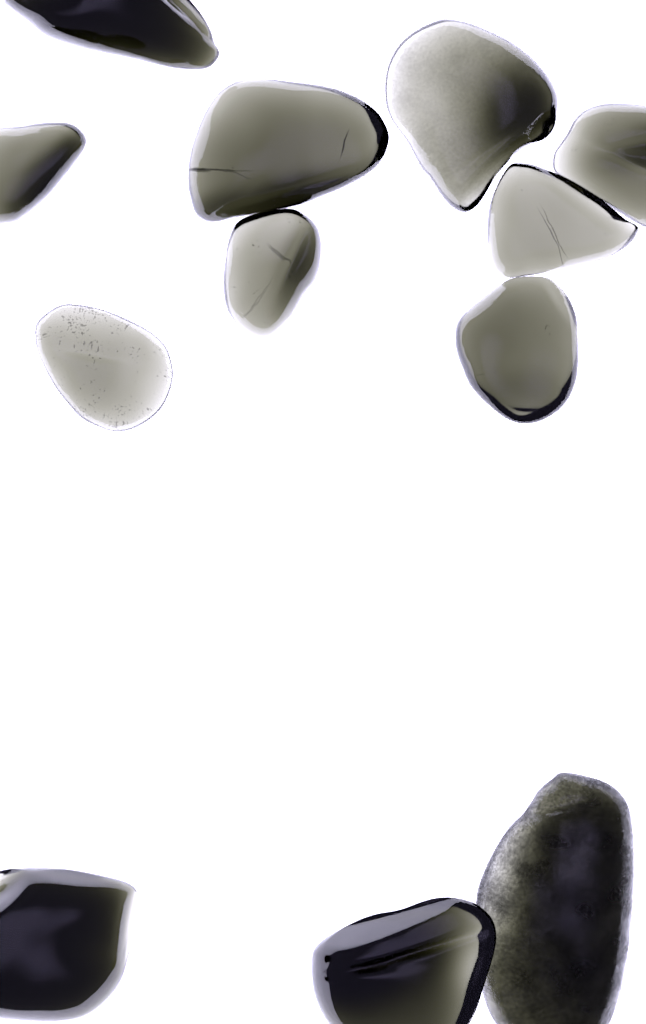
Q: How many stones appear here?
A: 12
